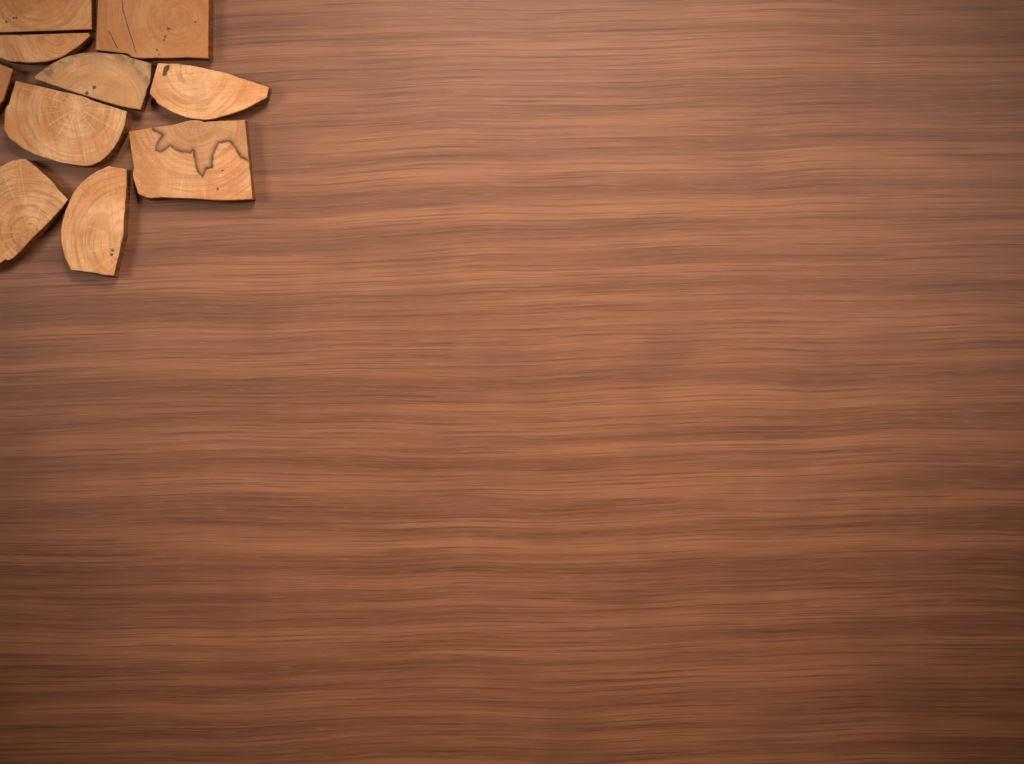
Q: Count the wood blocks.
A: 10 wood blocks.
